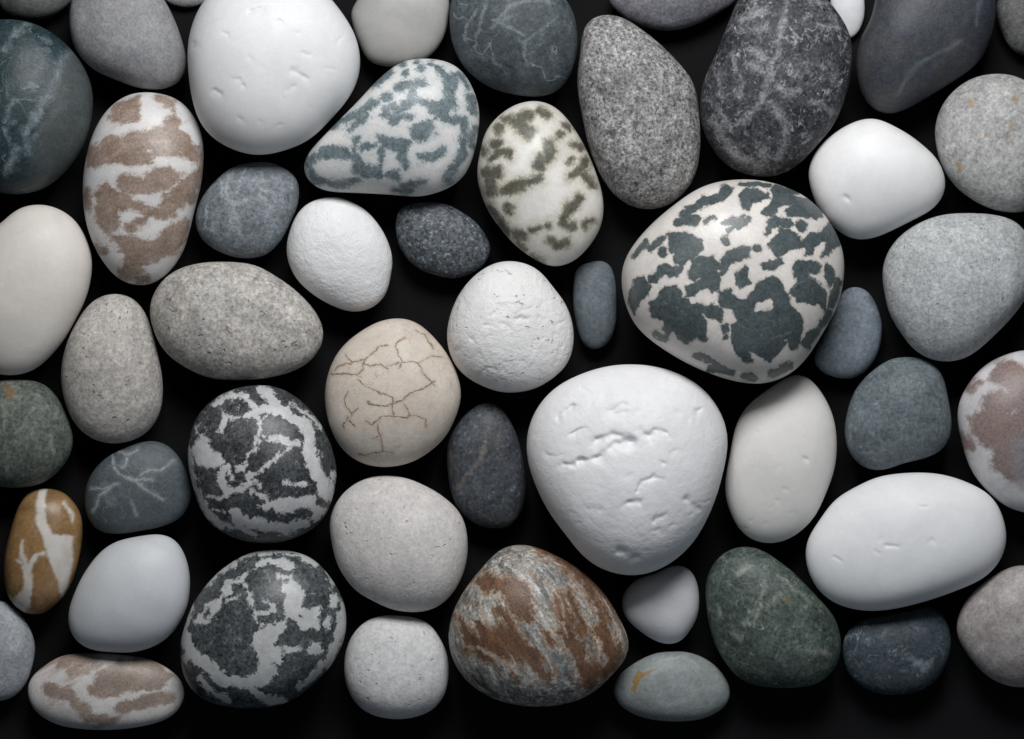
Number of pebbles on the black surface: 52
